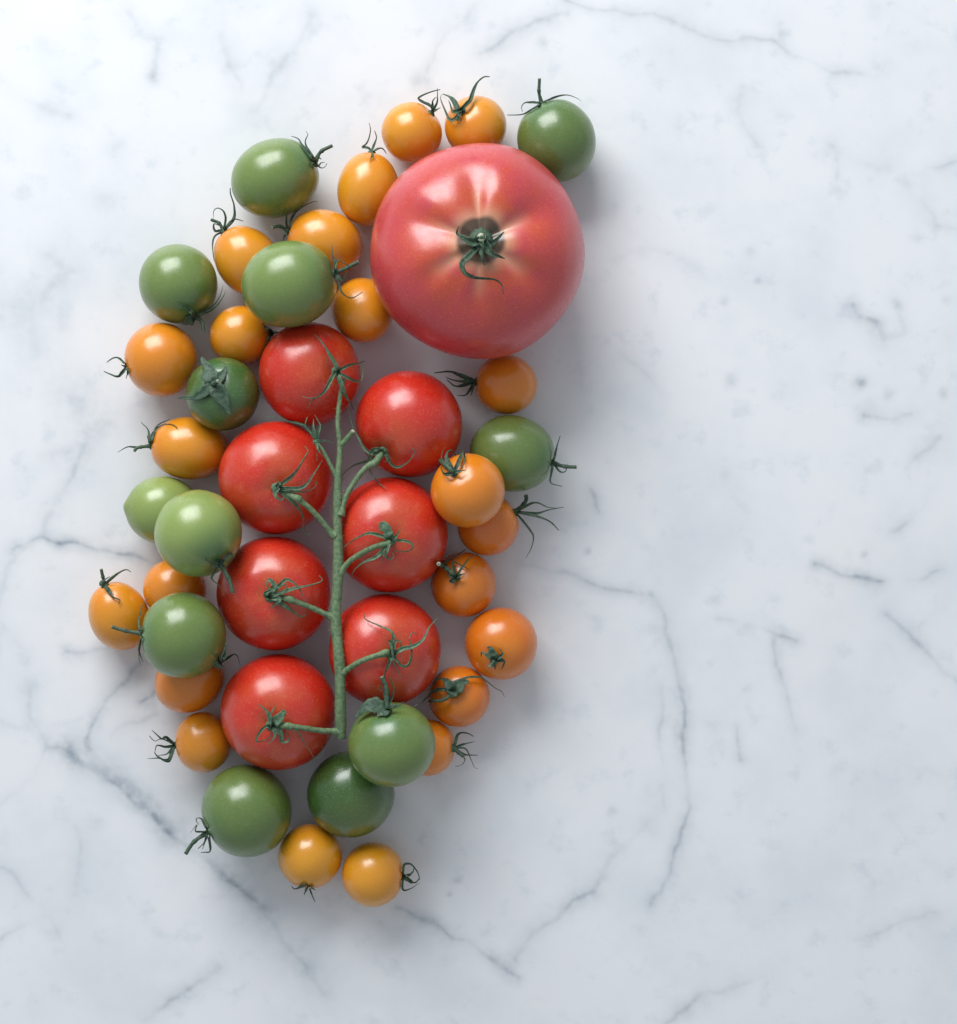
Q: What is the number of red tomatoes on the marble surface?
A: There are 8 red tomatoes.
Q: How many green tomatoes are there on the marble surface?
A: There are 12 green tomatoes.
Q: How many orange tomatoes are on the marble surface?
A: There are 22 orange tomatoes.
